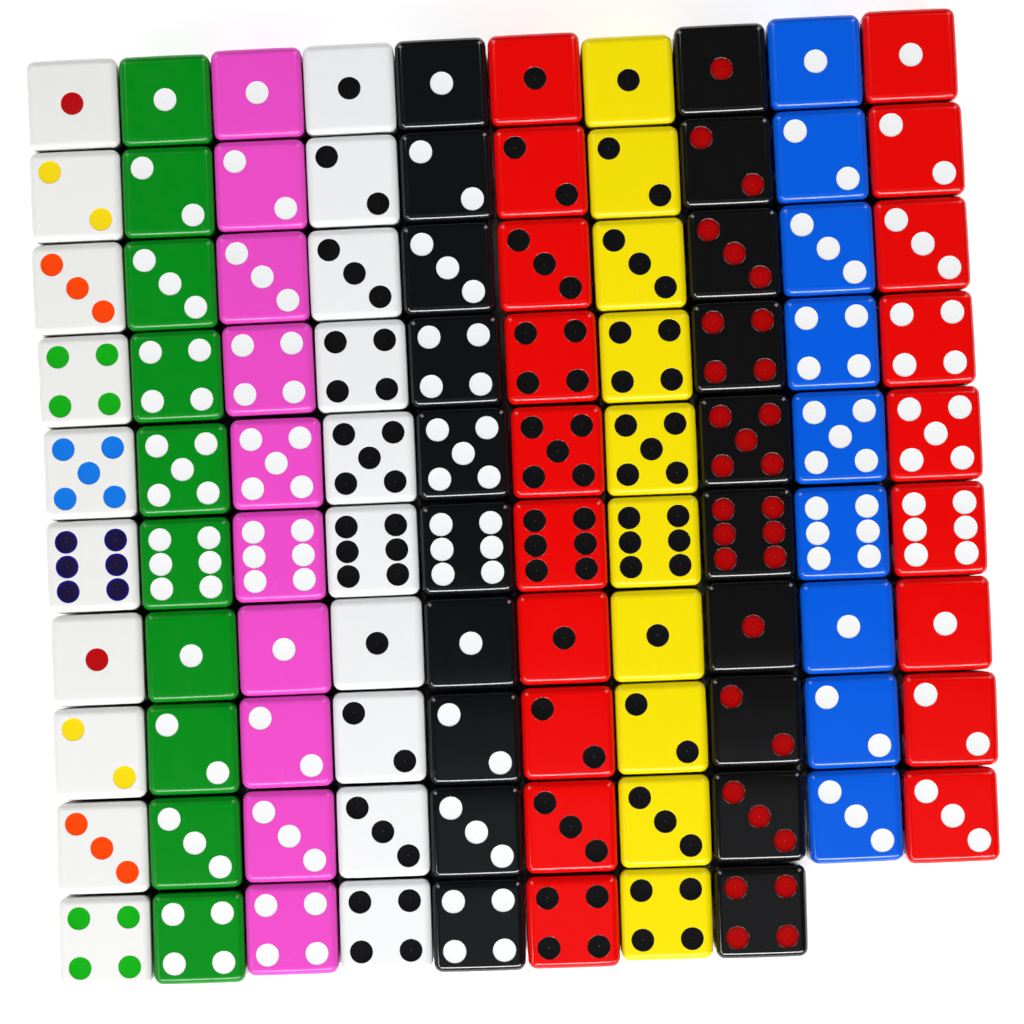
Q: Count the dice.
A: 98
